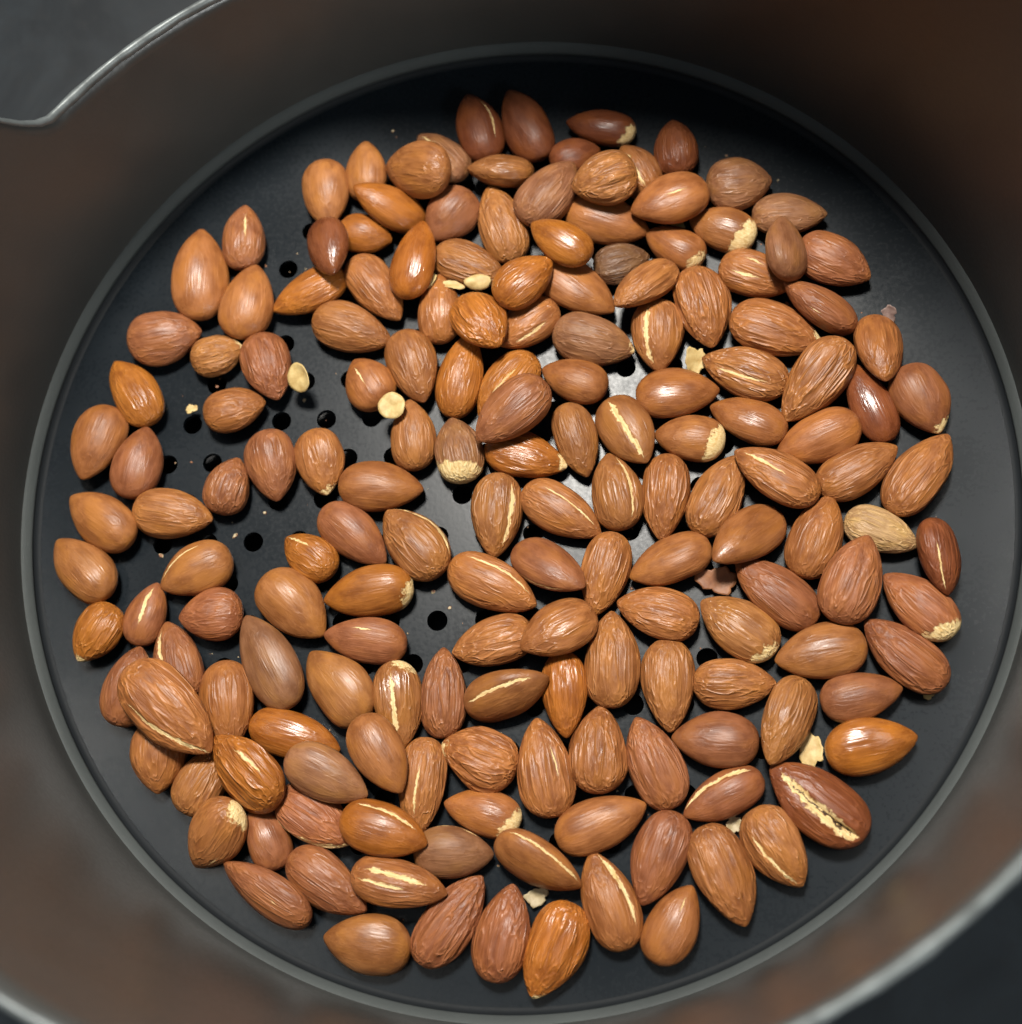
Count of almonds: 167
